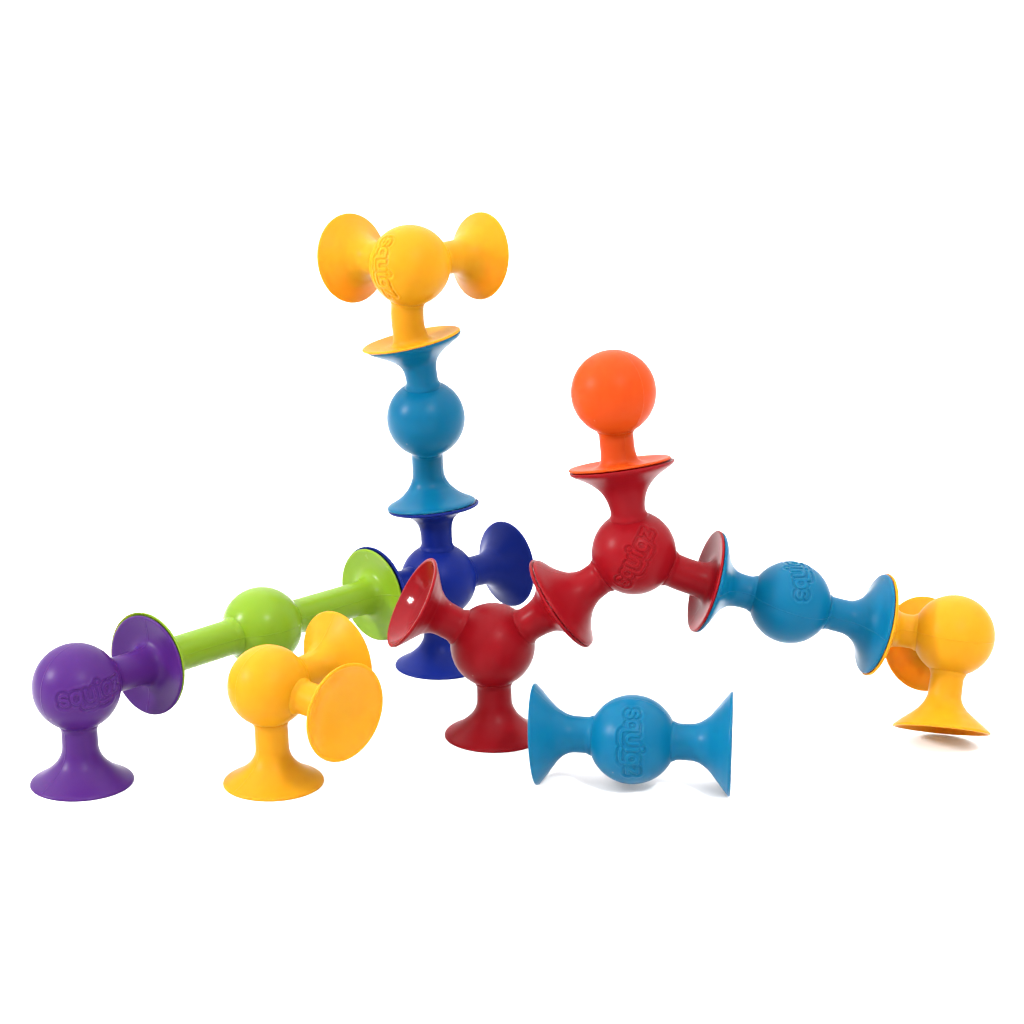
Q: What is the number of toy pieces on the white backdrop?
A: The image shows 12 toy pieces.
